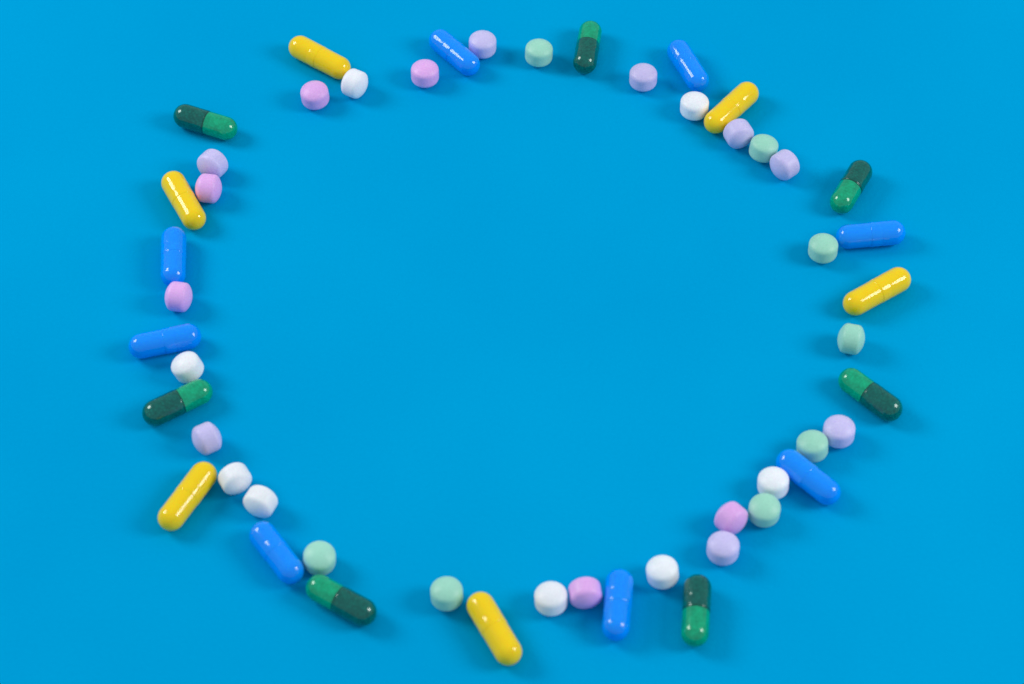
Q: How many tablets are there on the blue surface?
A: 30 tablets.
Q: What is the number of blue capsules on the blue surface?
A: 8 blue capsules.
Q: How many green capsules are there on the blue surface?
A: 7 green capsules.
